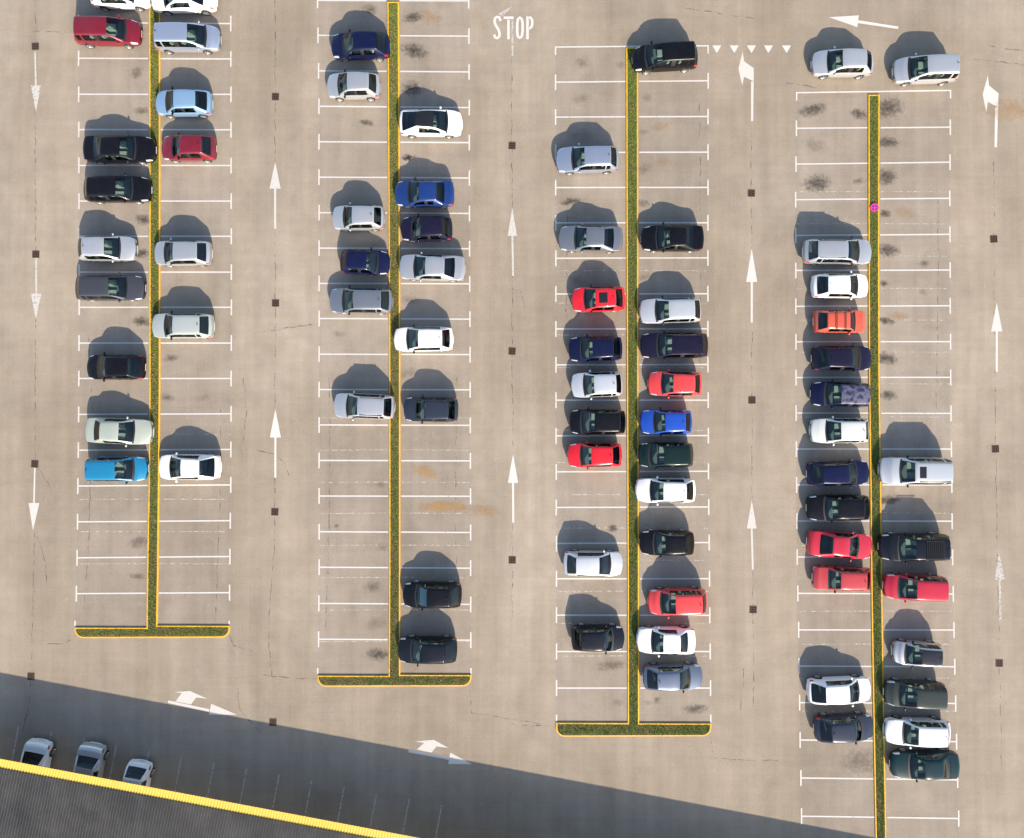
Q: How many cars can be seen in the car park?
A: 75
